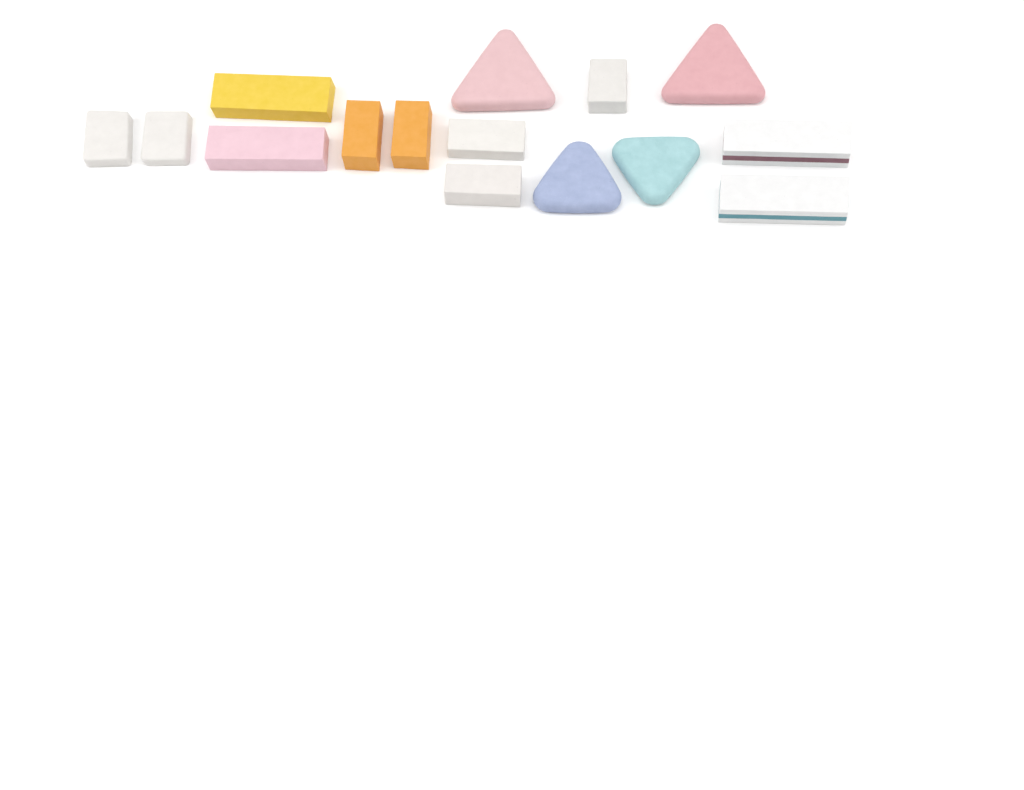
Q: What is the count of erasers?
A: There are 15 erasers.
